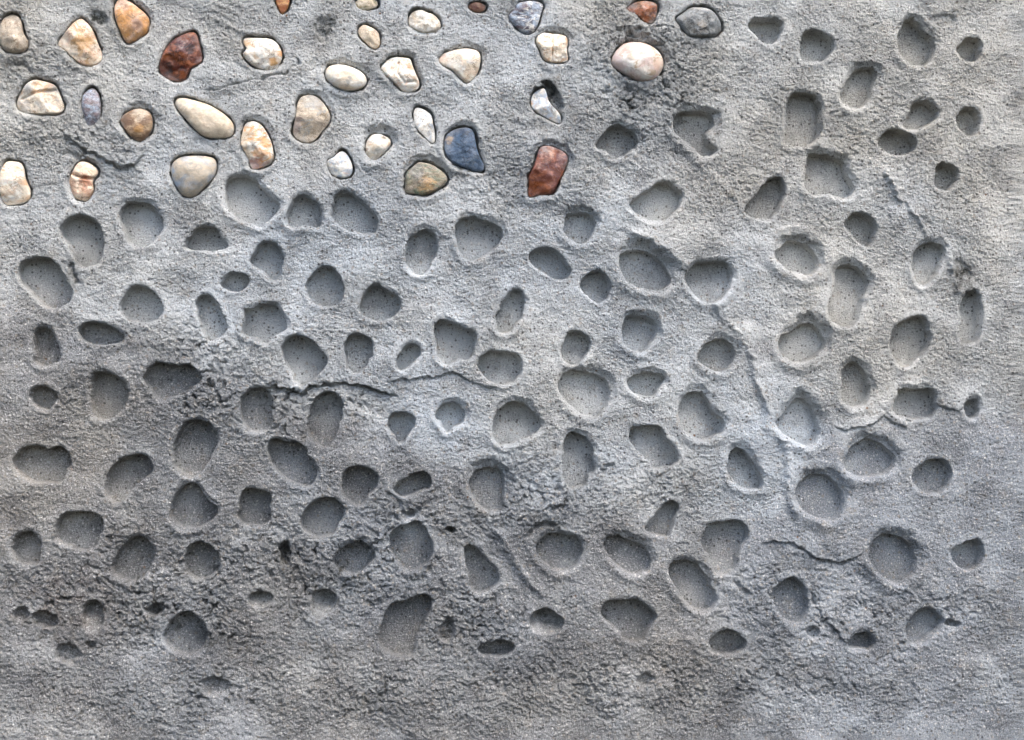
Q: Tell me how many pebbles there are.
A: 34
